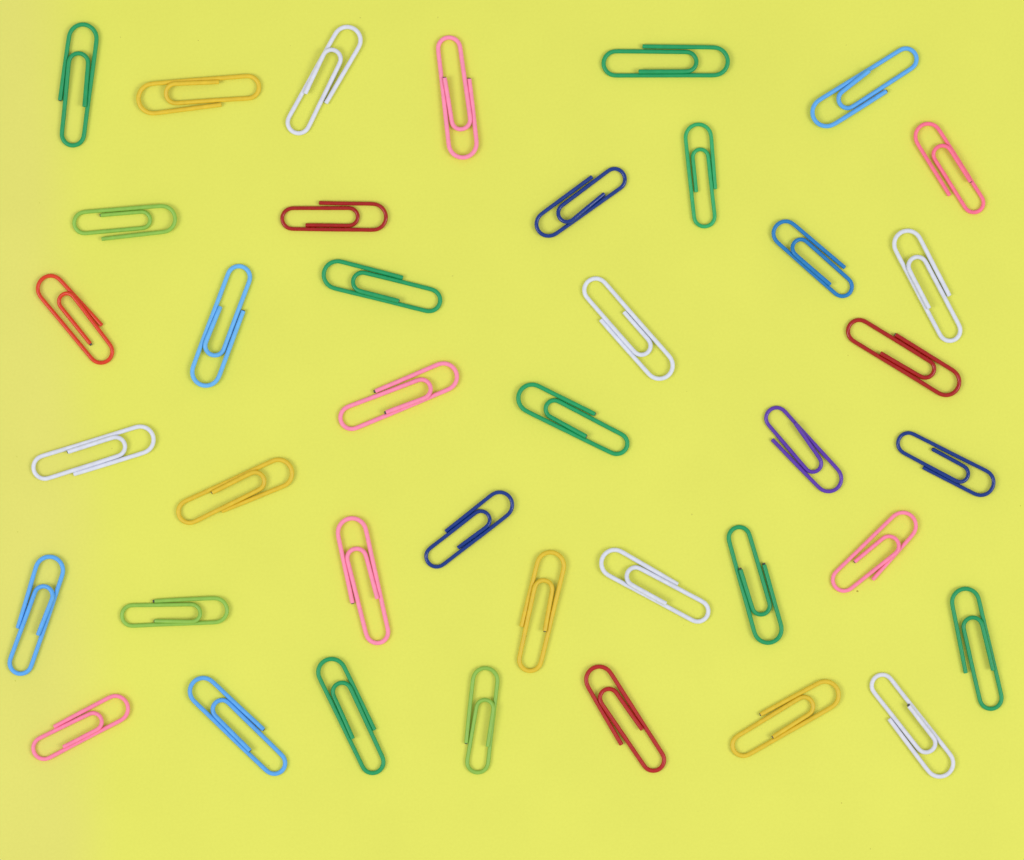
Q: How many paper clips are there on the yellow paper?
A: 40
